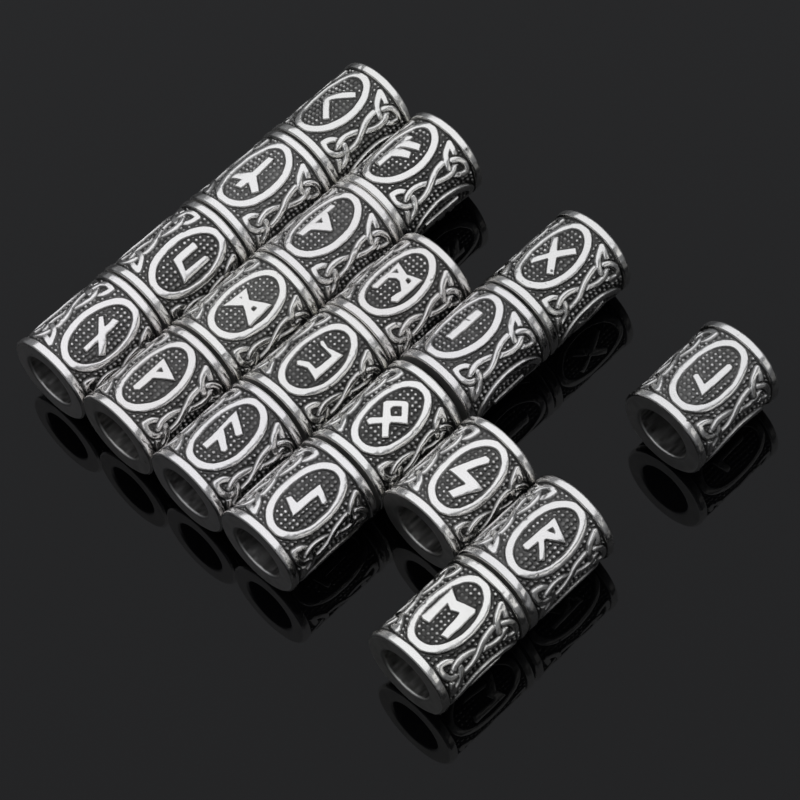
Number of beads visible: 19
